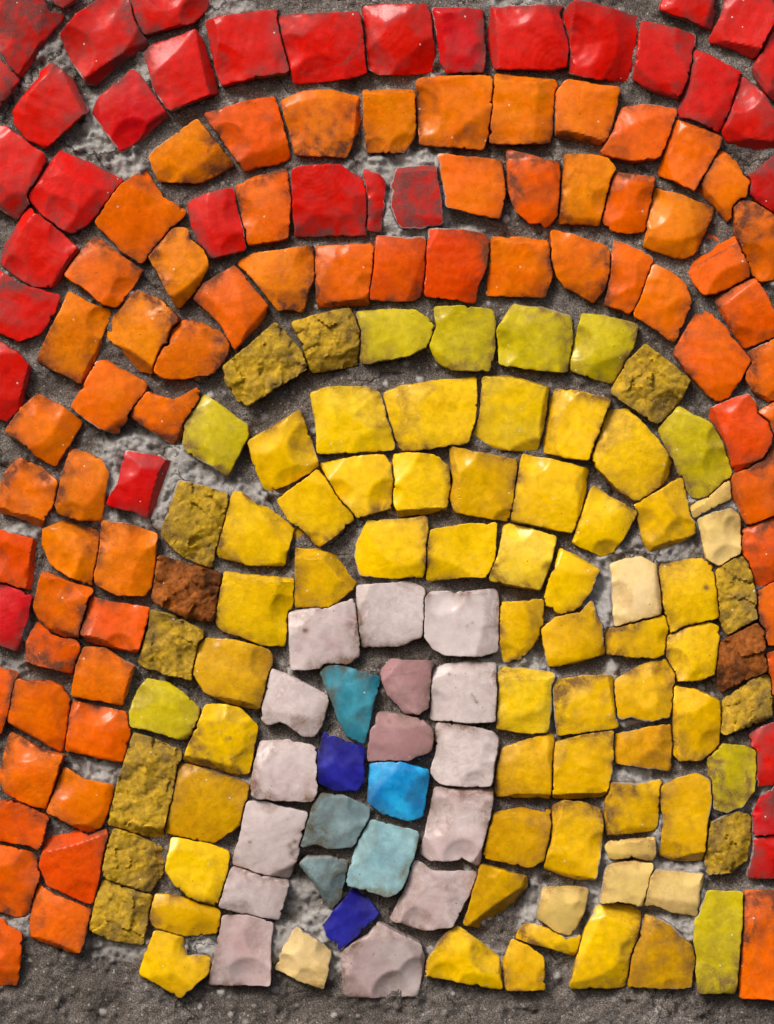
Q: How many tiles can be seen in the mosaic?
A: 200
